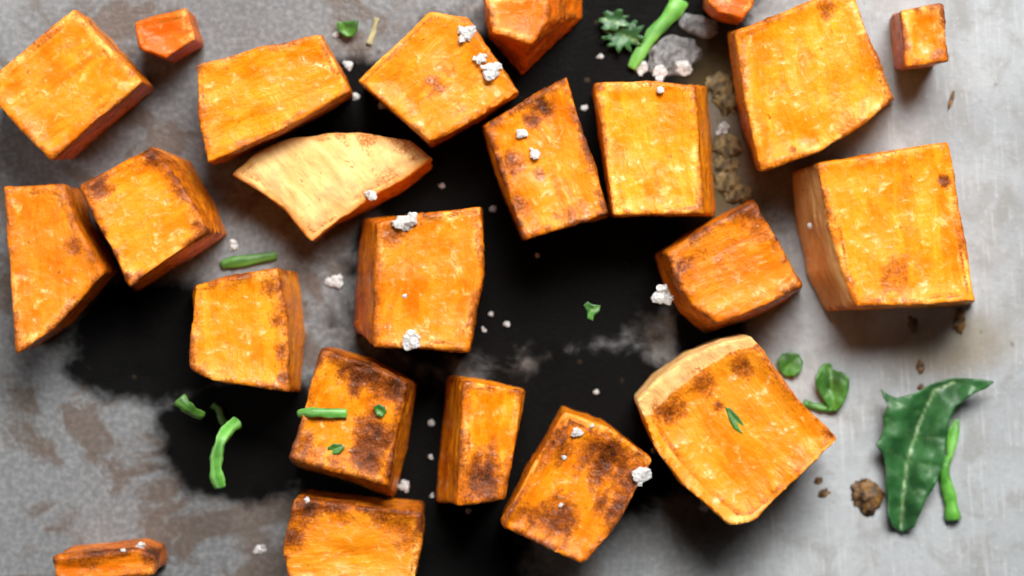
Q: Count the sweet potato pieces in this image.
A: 23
